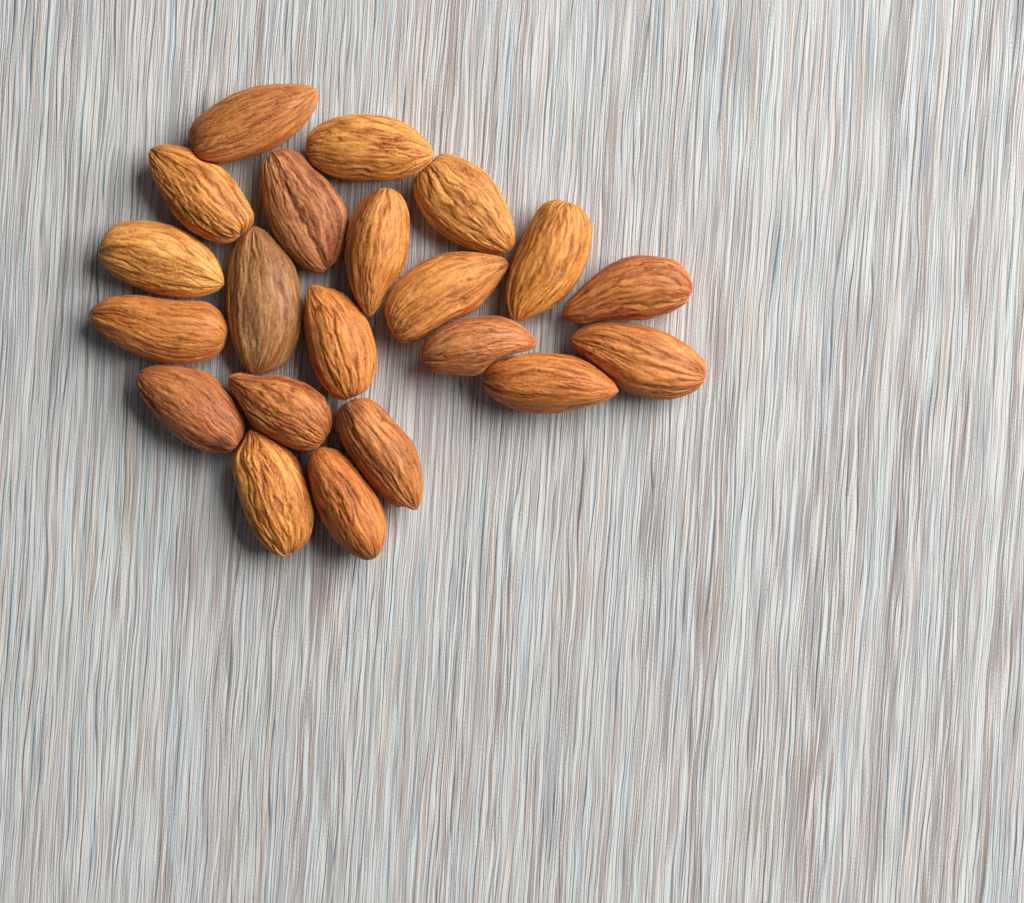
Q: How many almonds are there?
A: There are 21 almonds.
